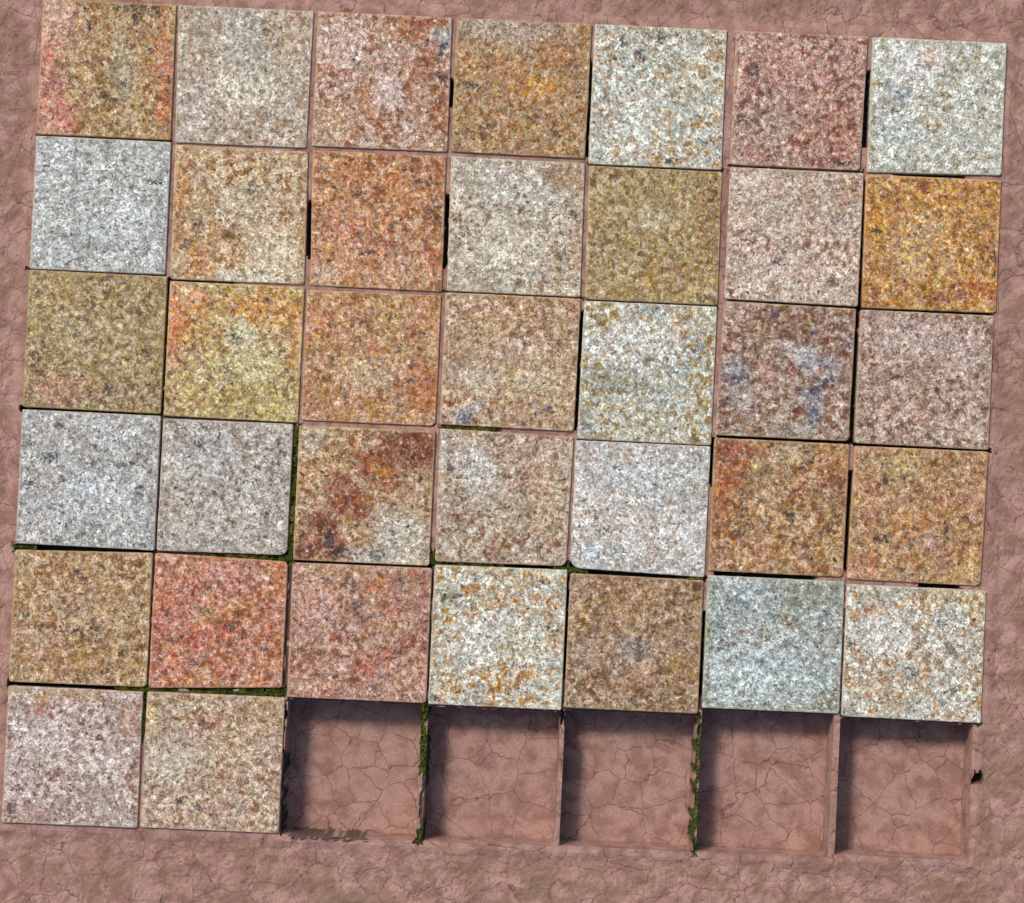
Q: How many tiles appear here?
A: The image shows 37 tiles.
